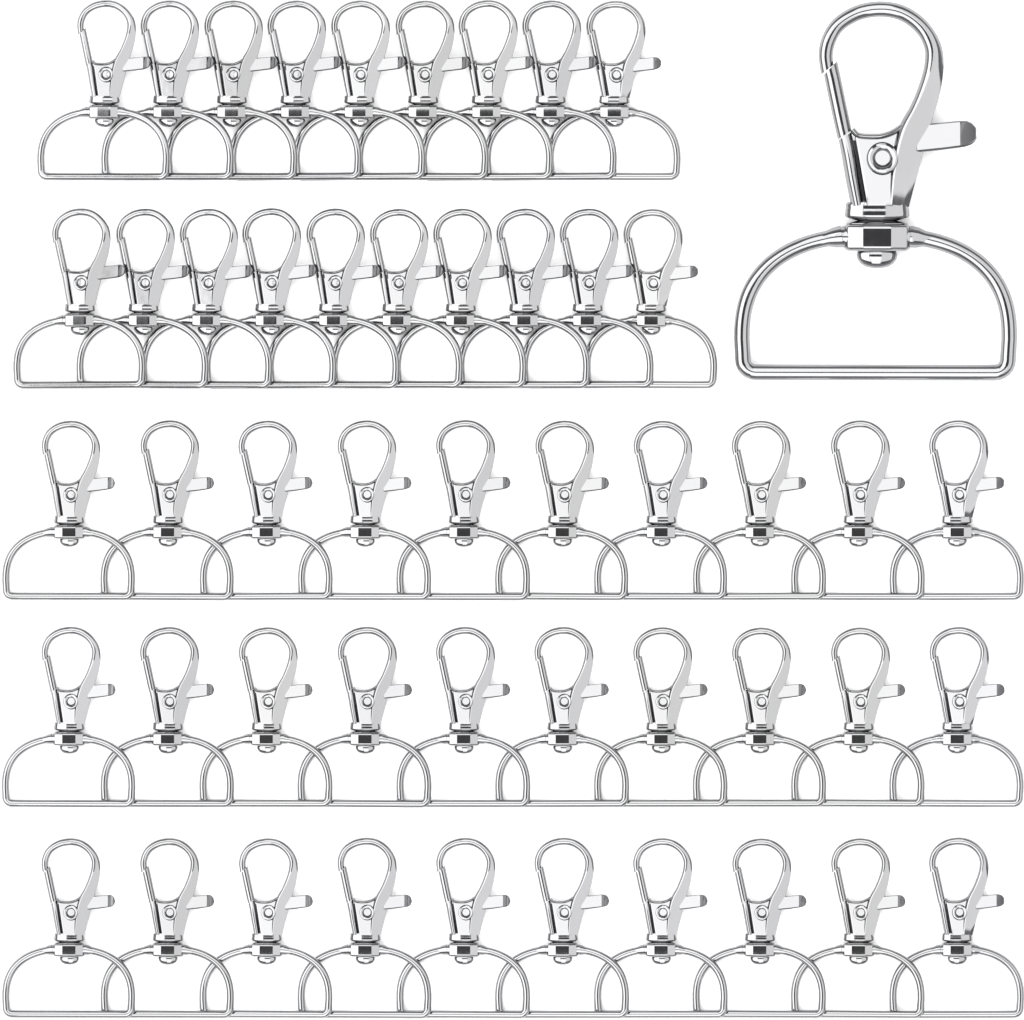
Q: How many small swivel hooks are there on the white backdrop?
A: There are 49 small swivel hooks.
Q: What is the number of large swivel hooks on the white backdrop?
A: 1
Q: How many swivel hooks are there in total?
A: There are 50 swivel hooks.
